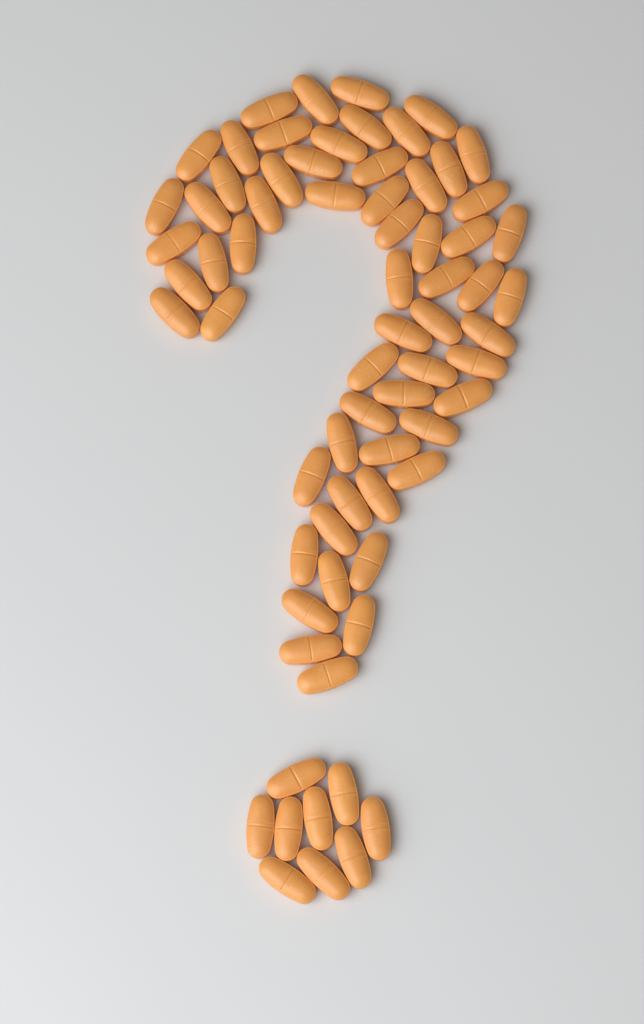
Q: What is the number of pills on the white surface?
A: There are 70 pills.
